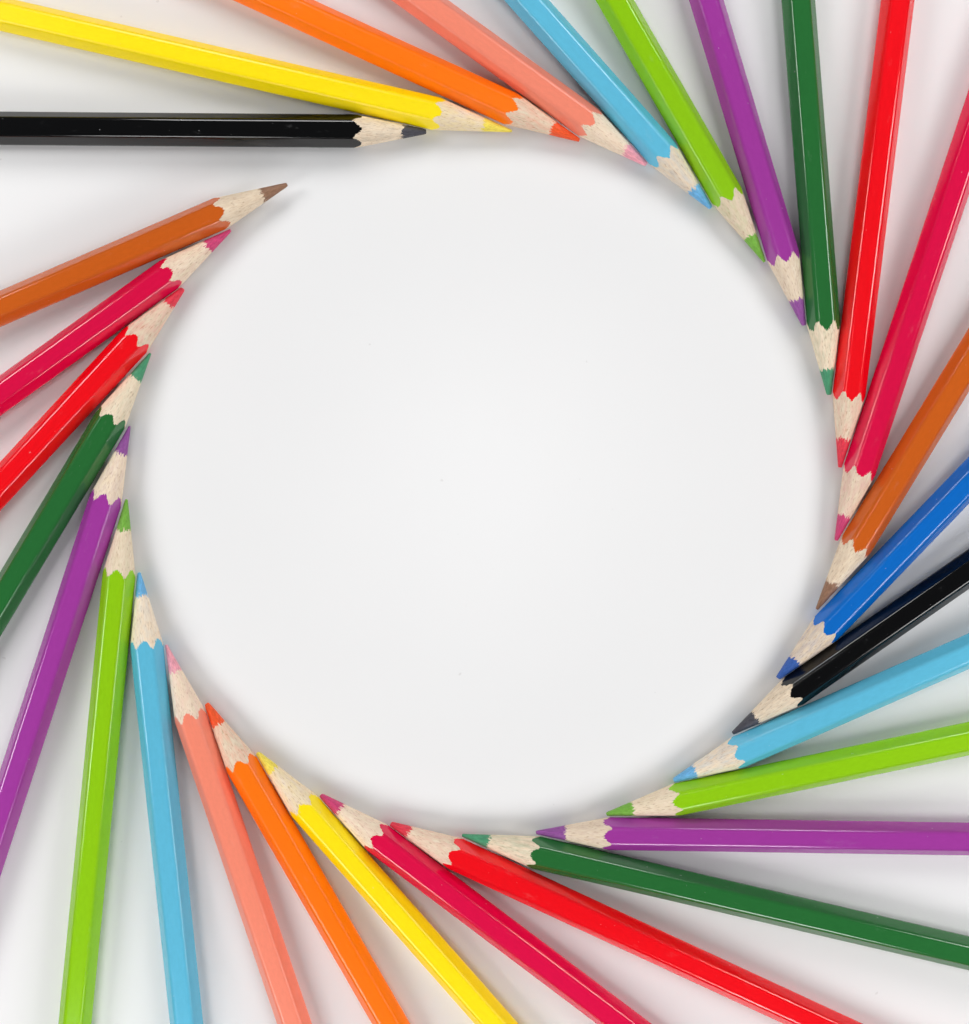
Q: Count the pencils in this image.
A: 29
